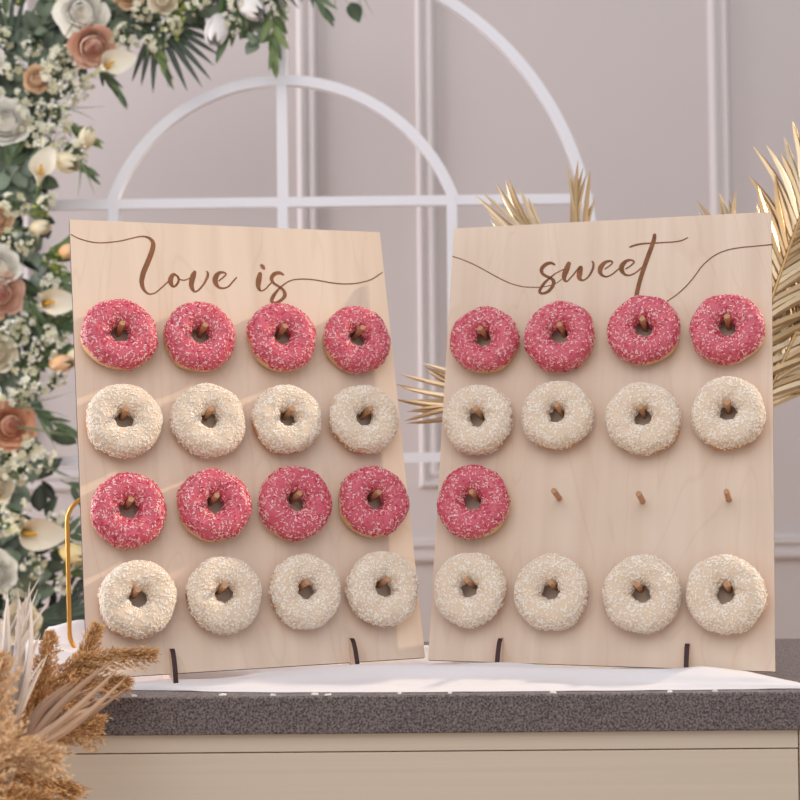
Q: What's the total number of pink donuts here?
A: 13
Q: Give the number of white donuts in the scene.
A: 16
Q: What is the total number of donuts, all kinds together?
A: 29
